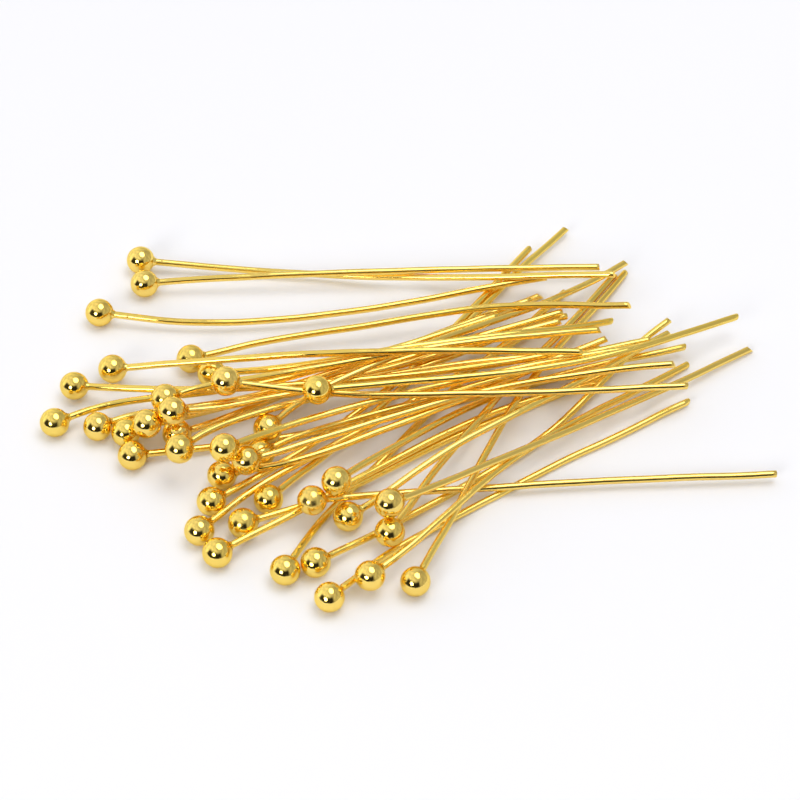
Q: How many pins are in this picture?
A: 38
